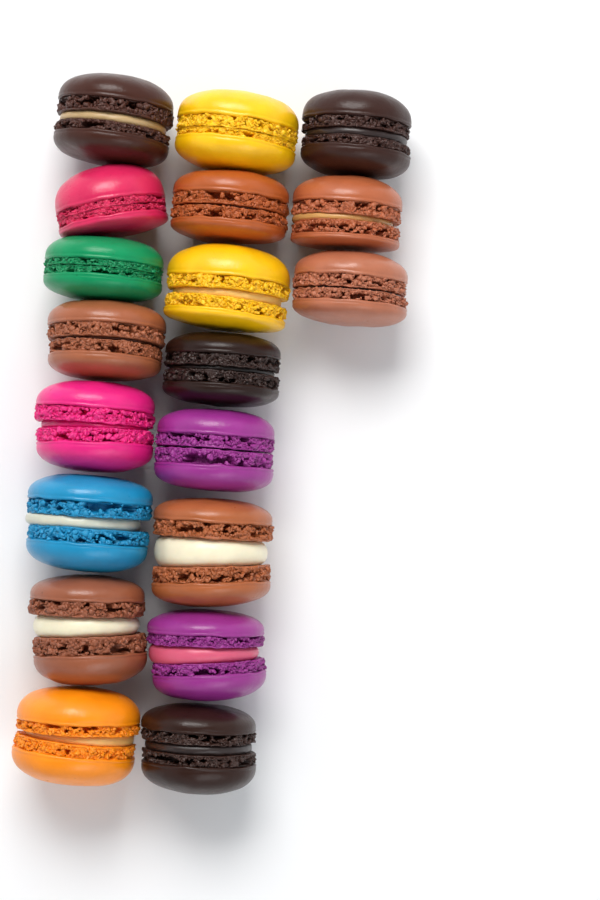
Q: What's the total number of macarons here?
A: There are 19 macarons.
